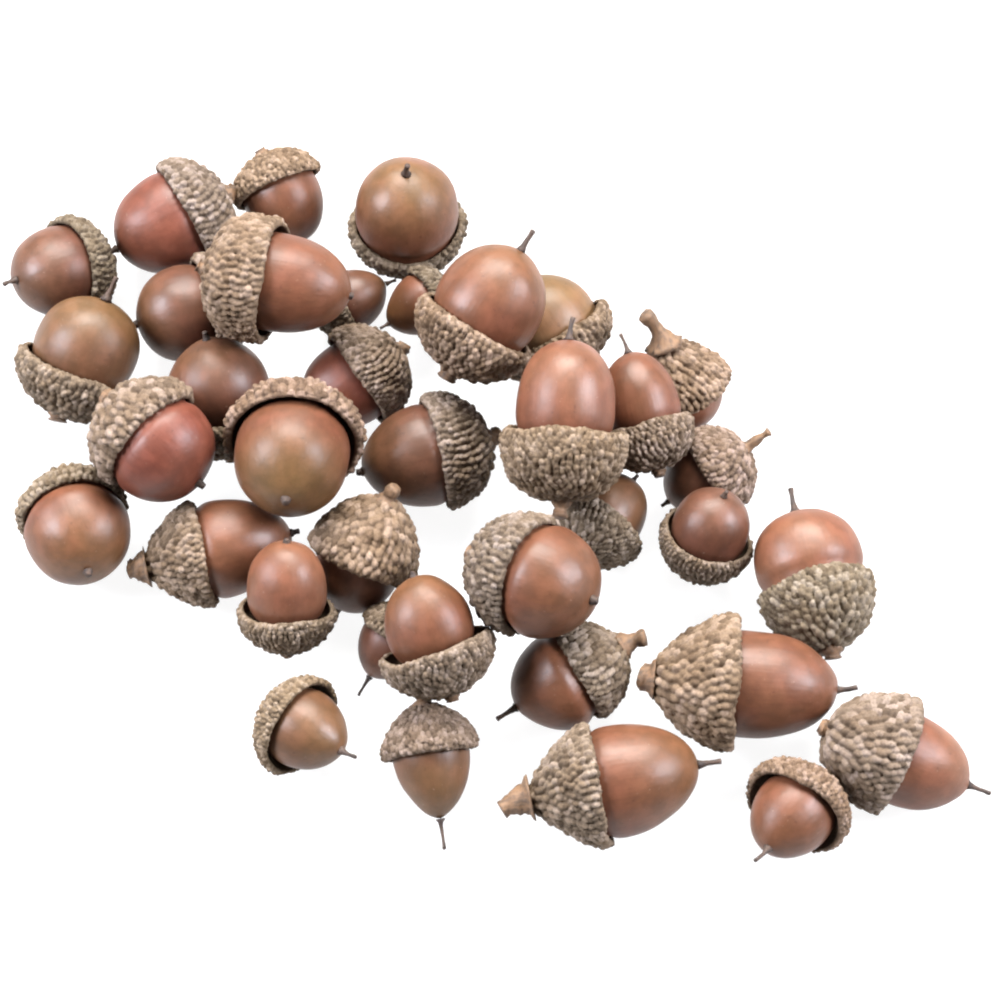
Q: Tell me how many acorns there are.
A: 37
